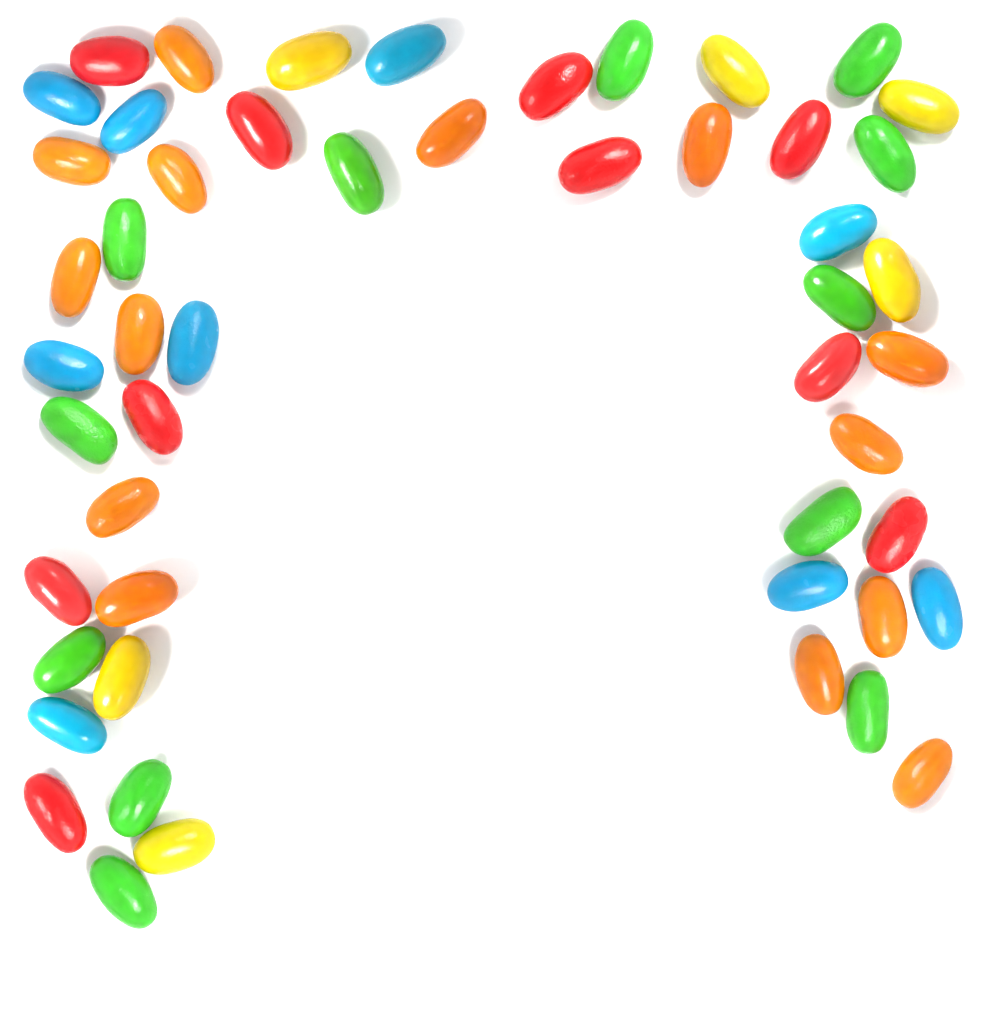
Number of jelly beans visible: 51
